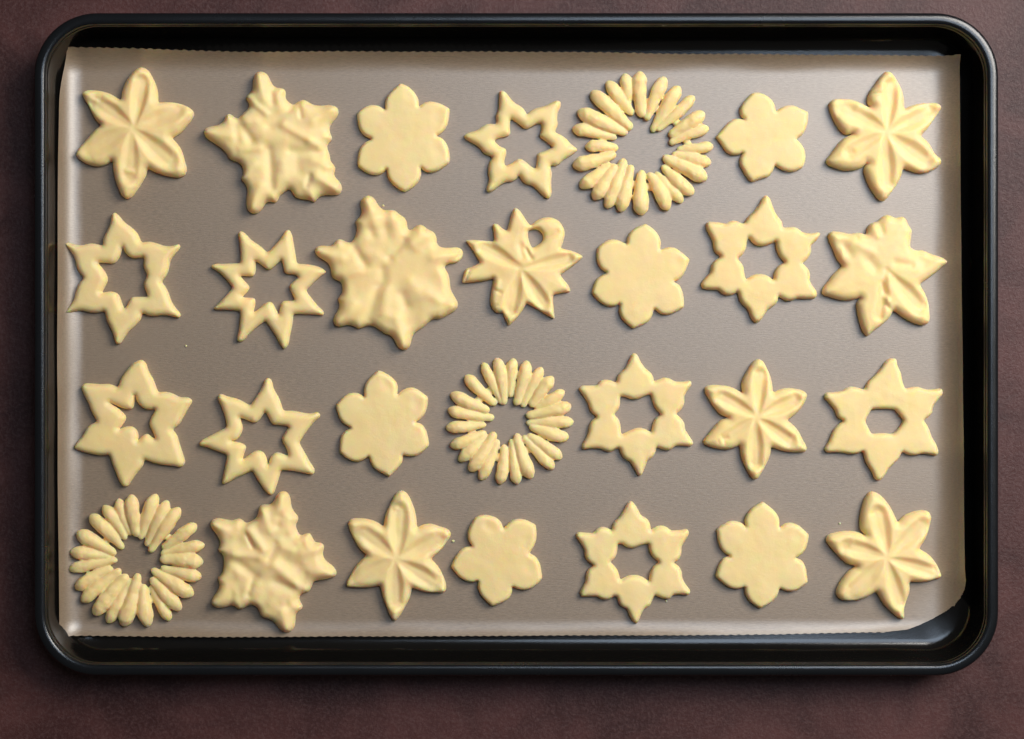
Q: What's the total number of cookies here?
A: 28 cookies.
